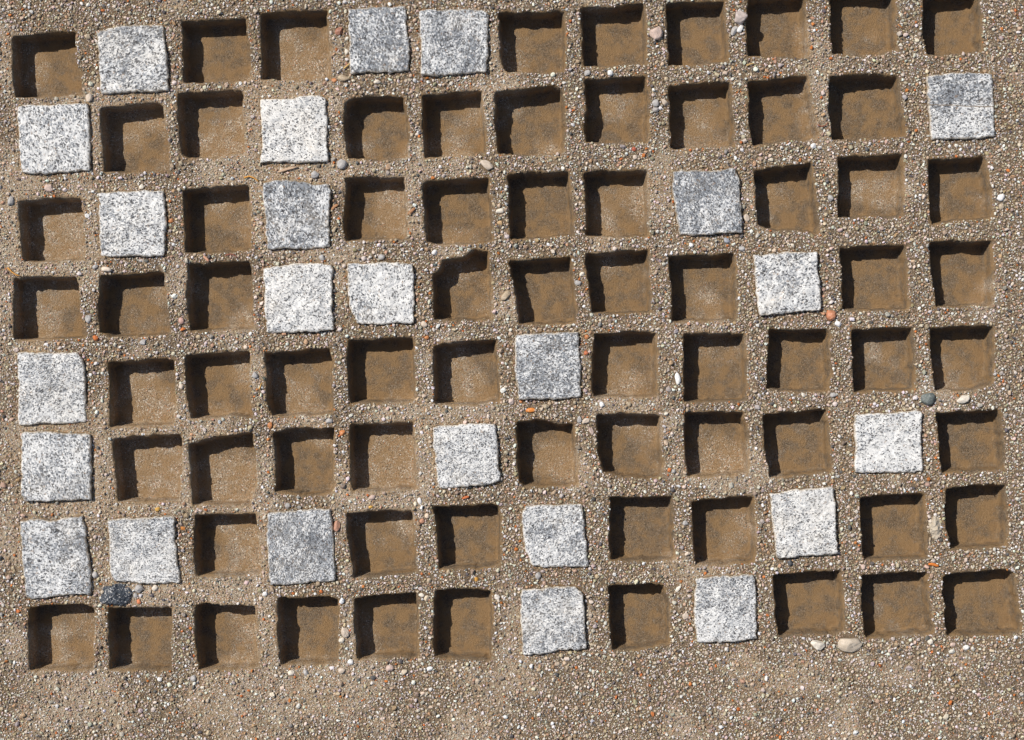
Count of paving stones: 24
